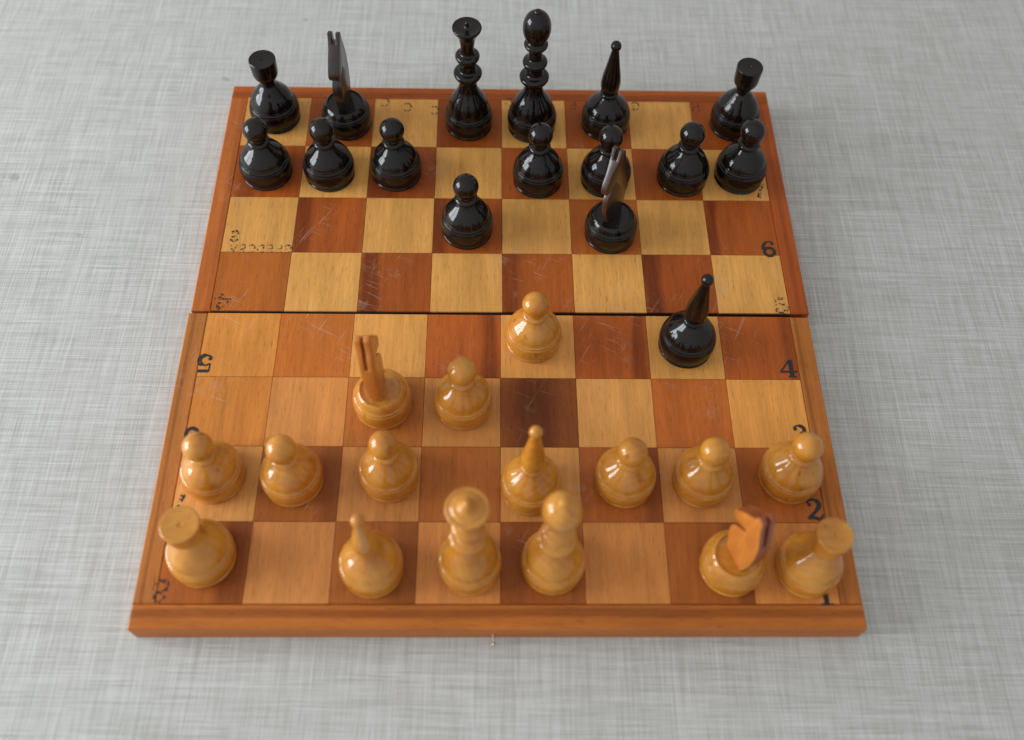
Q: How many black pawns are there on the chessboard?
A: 8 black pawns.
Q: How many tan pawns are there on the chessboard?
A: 8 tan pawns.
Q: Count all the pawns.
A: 16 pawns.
